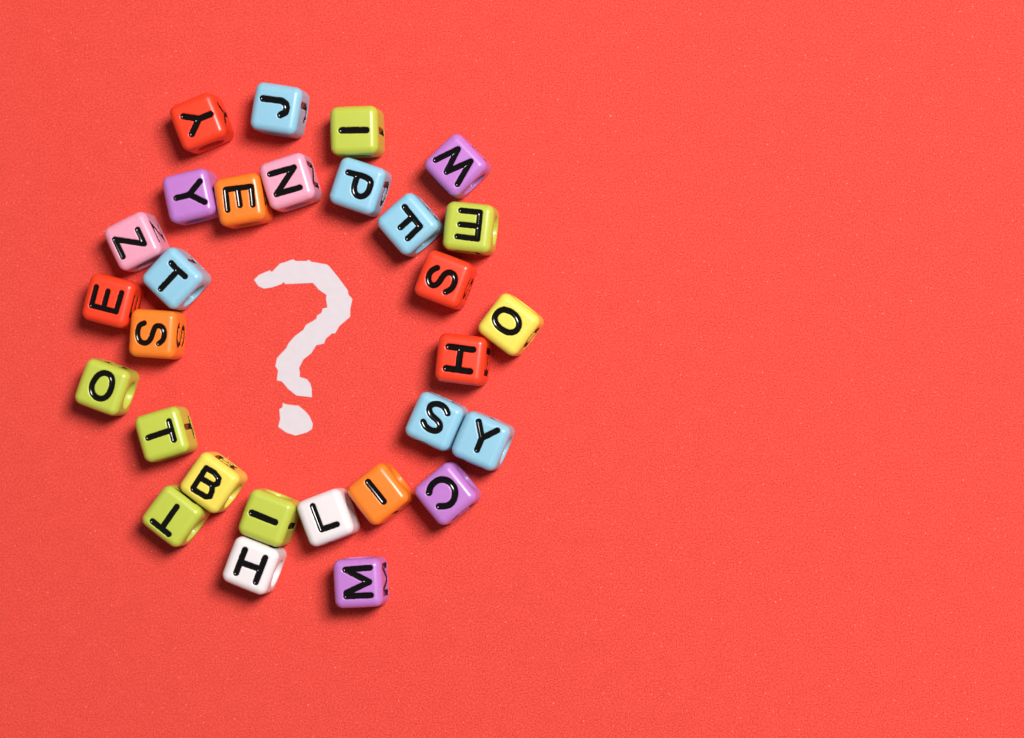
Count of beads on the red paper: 29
